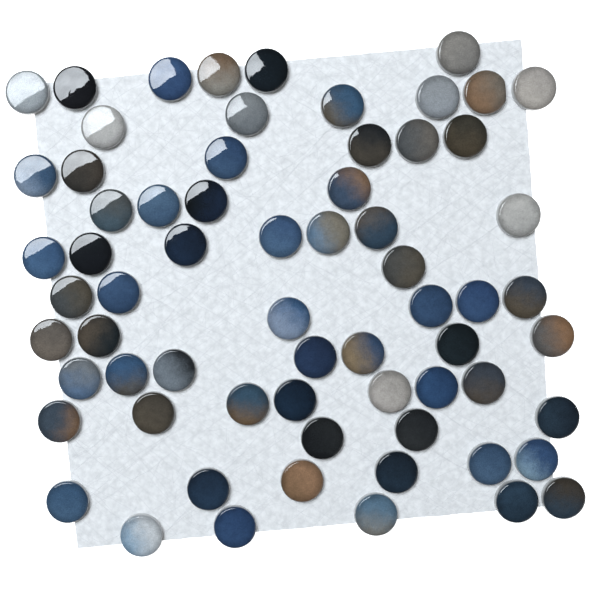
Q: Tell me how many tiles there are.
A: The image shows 66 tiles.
